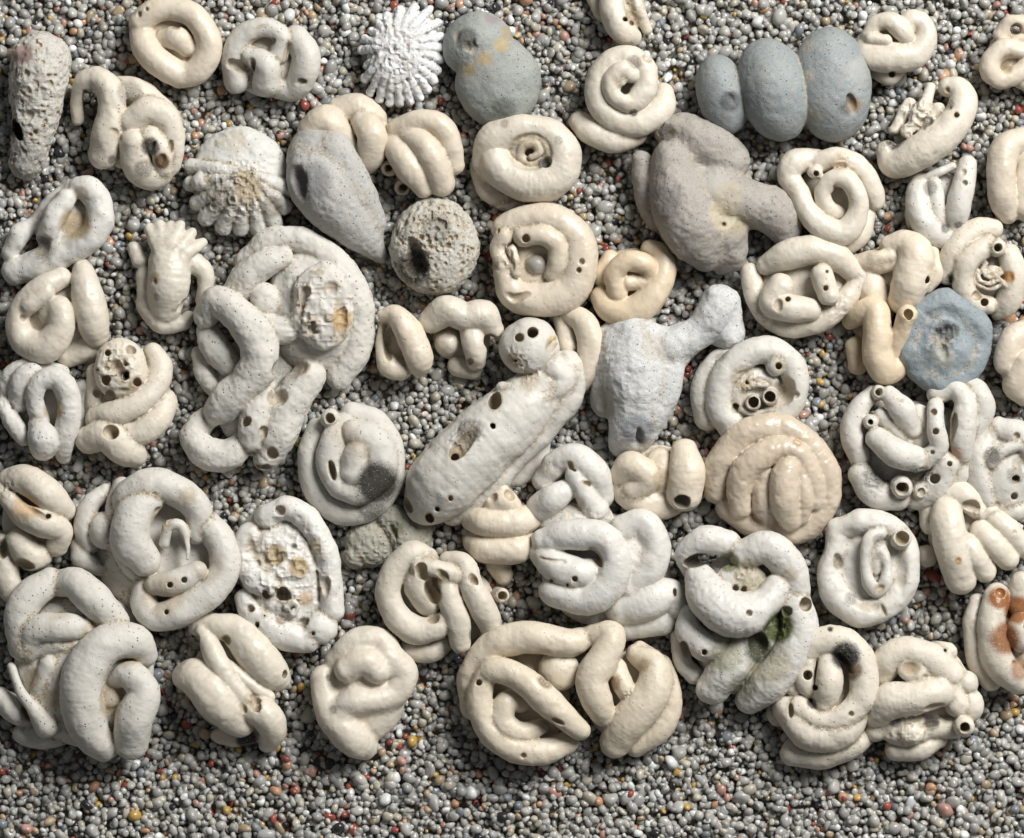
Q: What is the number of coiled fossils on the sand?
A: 52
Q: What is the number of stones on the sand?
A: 9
